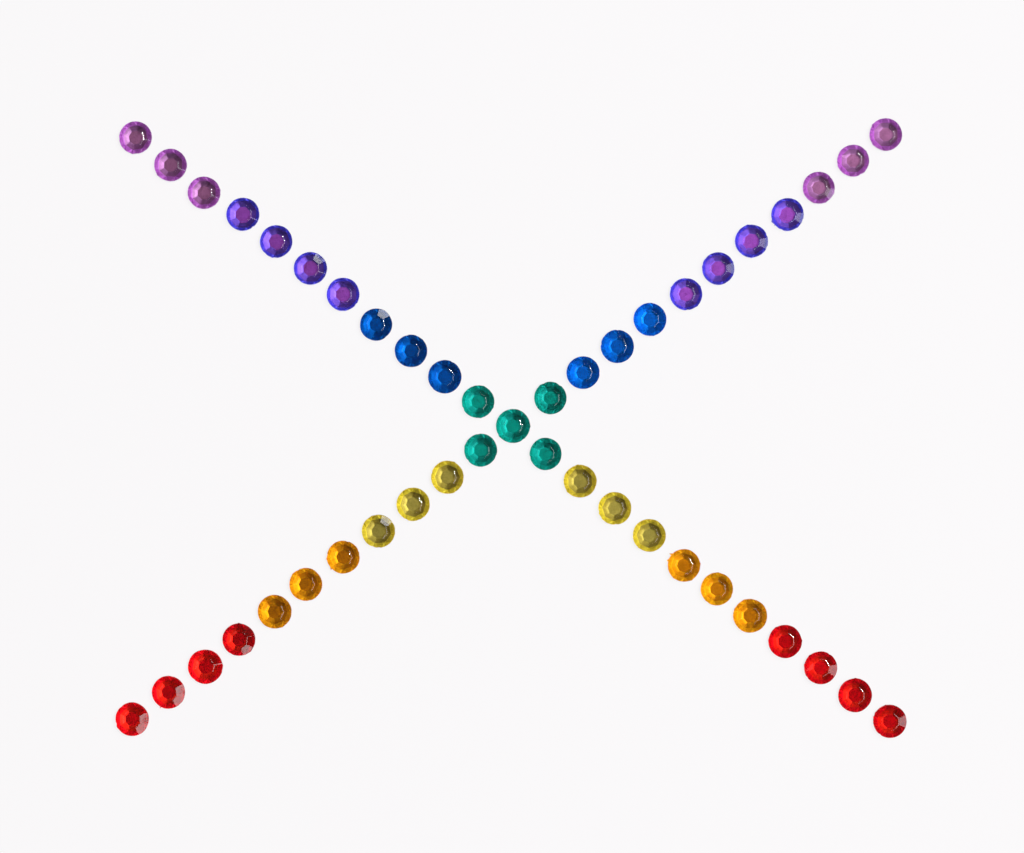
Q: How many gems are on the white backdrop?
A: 45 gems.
